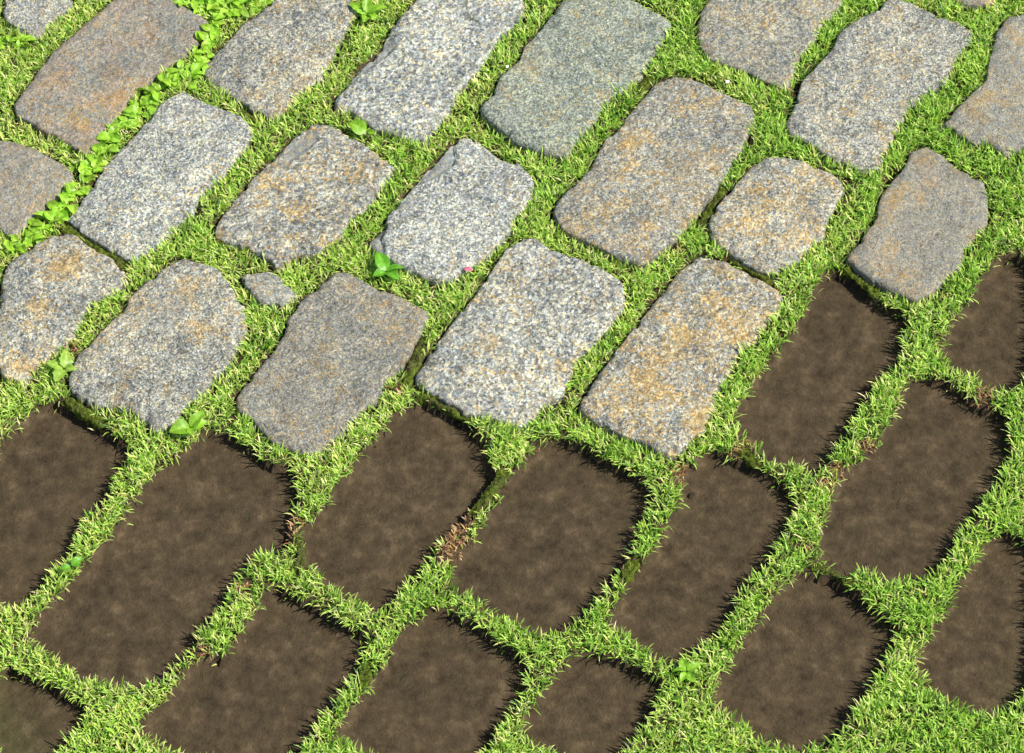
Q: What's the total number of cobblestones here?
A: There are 22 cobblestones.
